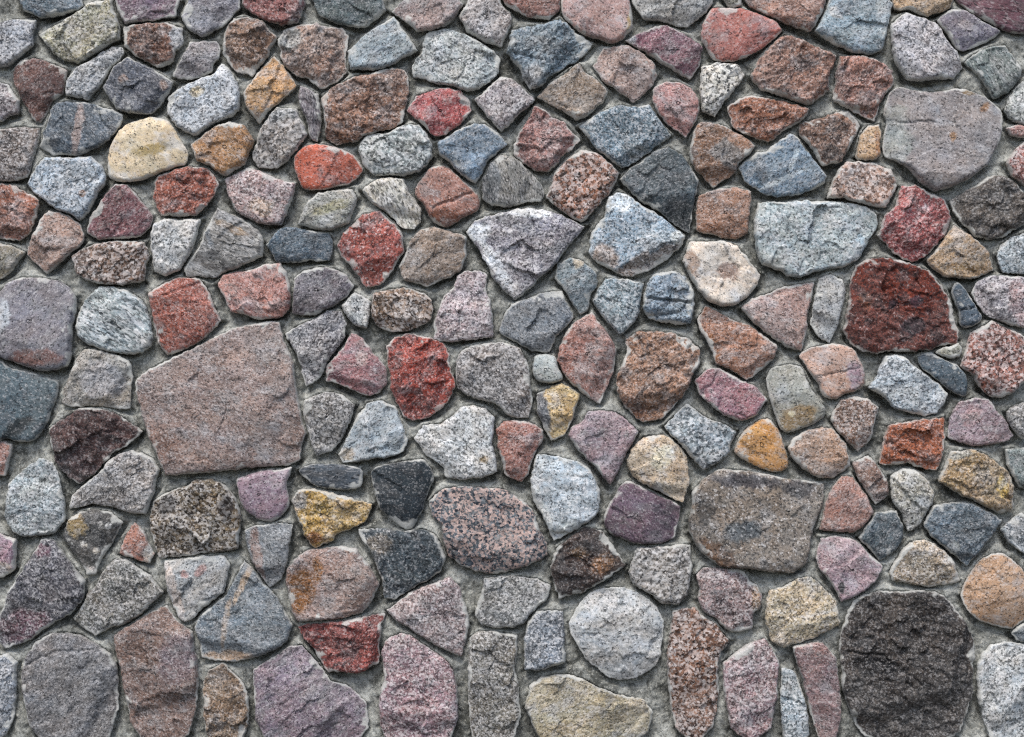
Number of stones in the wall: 200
